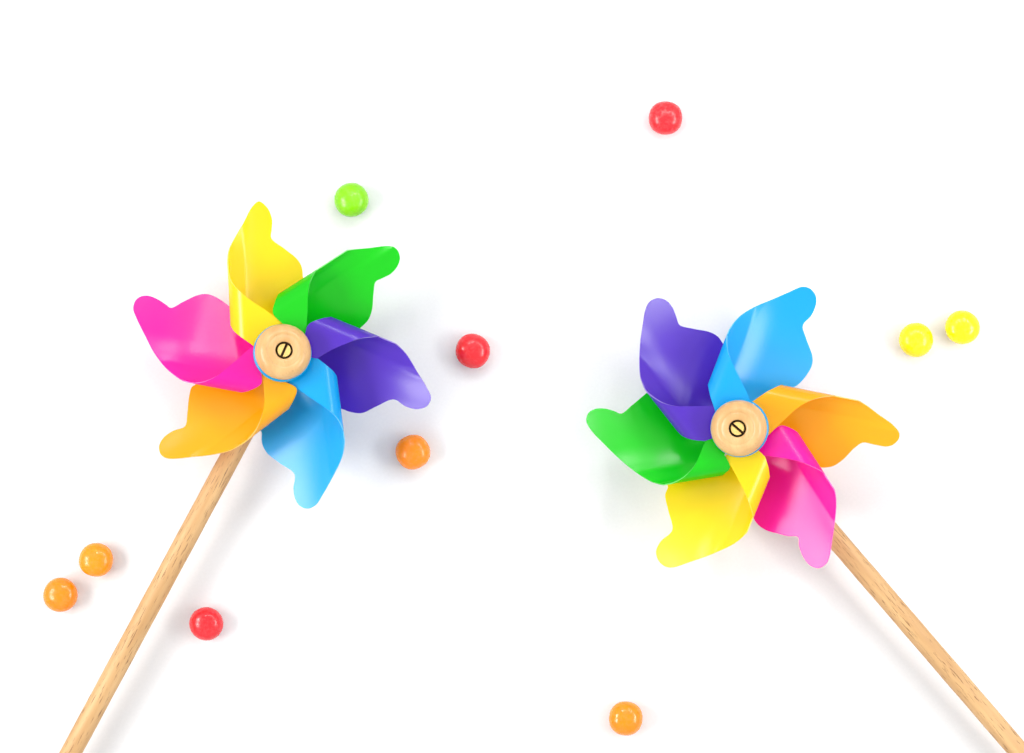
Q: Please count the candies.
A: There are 10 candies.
